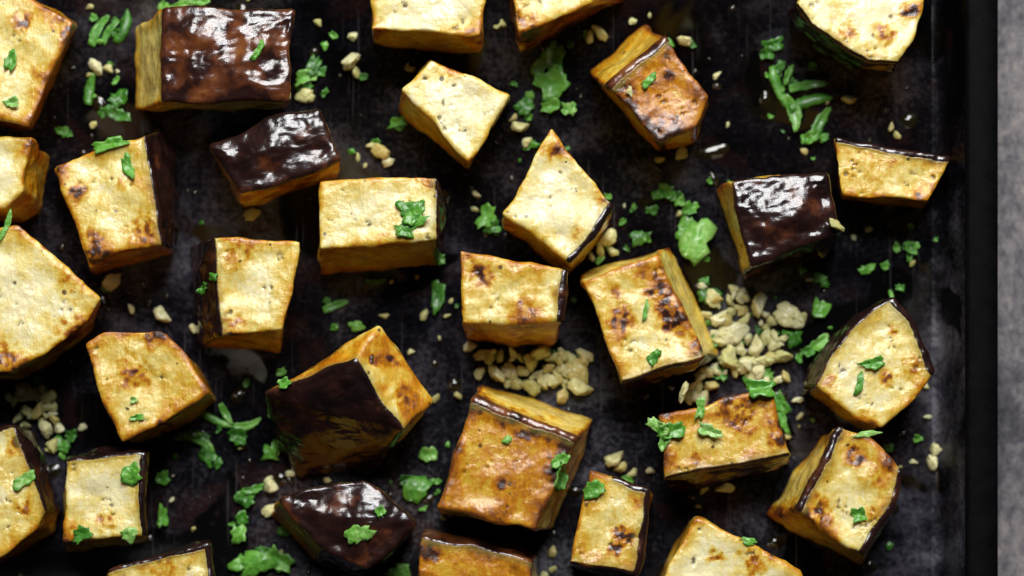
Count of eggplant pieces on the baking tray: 31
